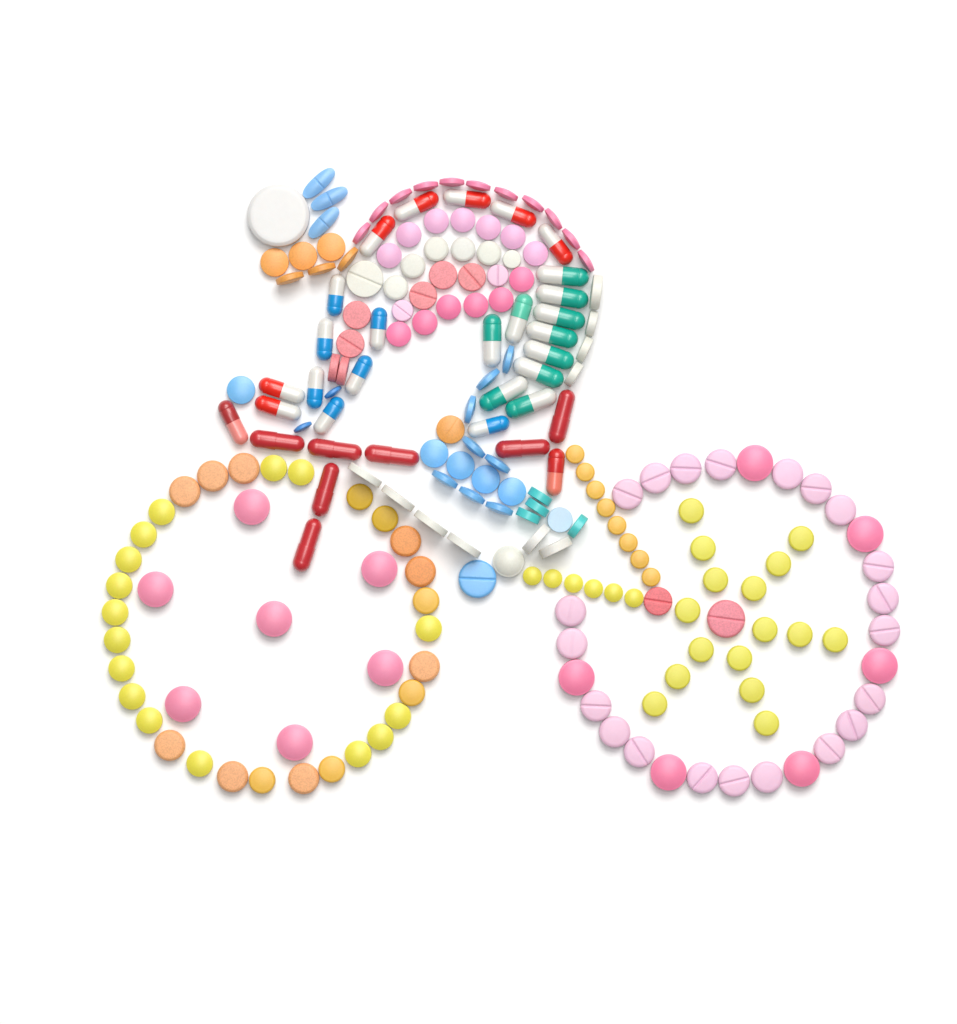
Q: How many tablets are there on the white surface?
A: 180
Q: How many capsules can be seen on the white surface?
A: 33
